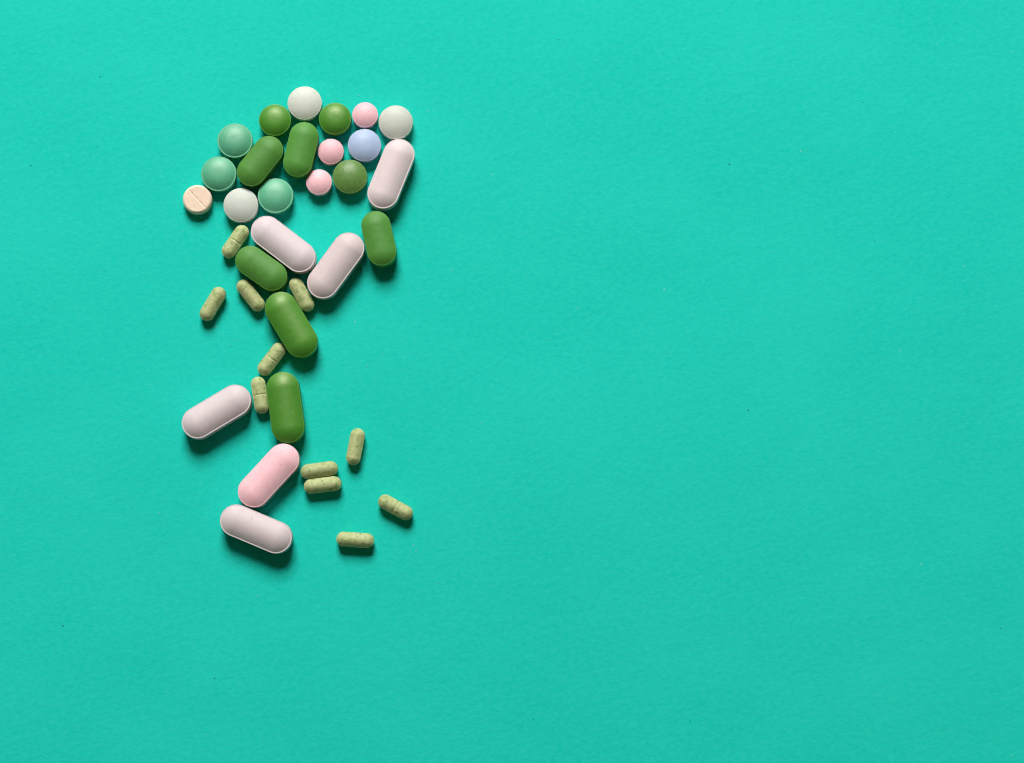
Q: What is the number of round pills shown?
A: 14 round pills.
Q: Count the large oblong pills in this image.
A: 12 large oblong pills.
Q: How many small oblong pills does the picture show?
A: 11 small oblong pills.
